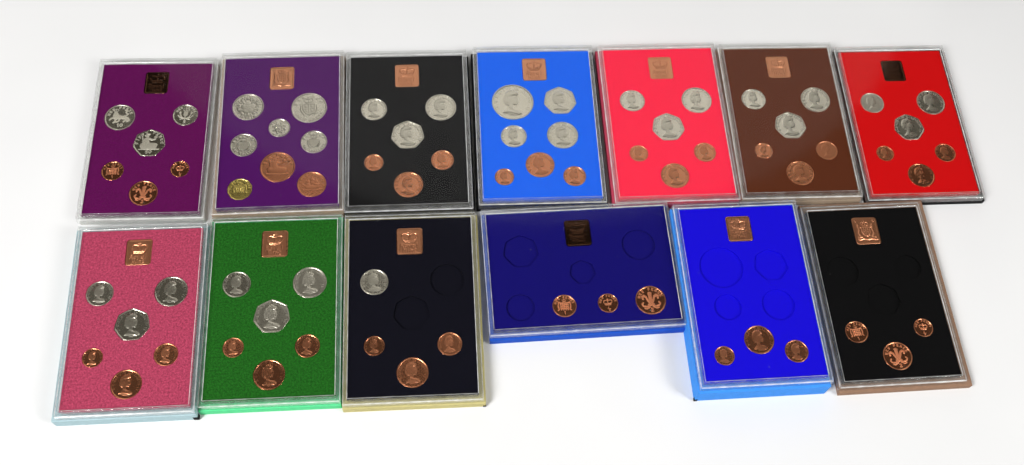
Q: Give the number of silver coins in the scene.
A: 31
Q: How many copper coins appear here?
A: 38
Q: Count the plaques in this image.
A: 13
